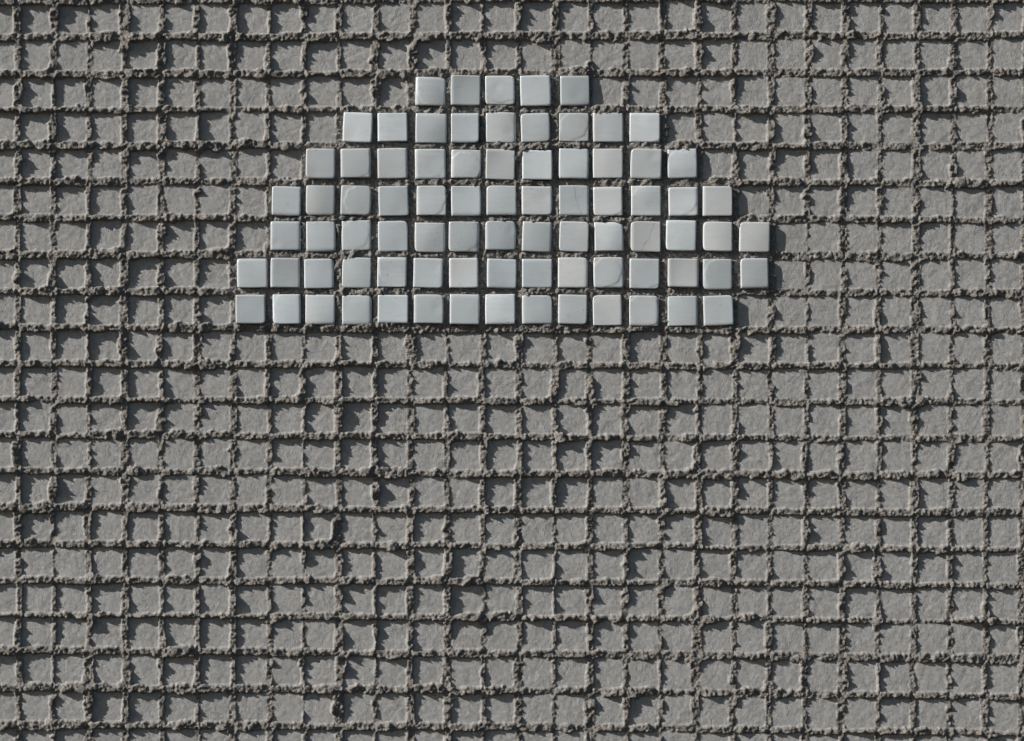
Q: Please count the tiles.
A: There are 81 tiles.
